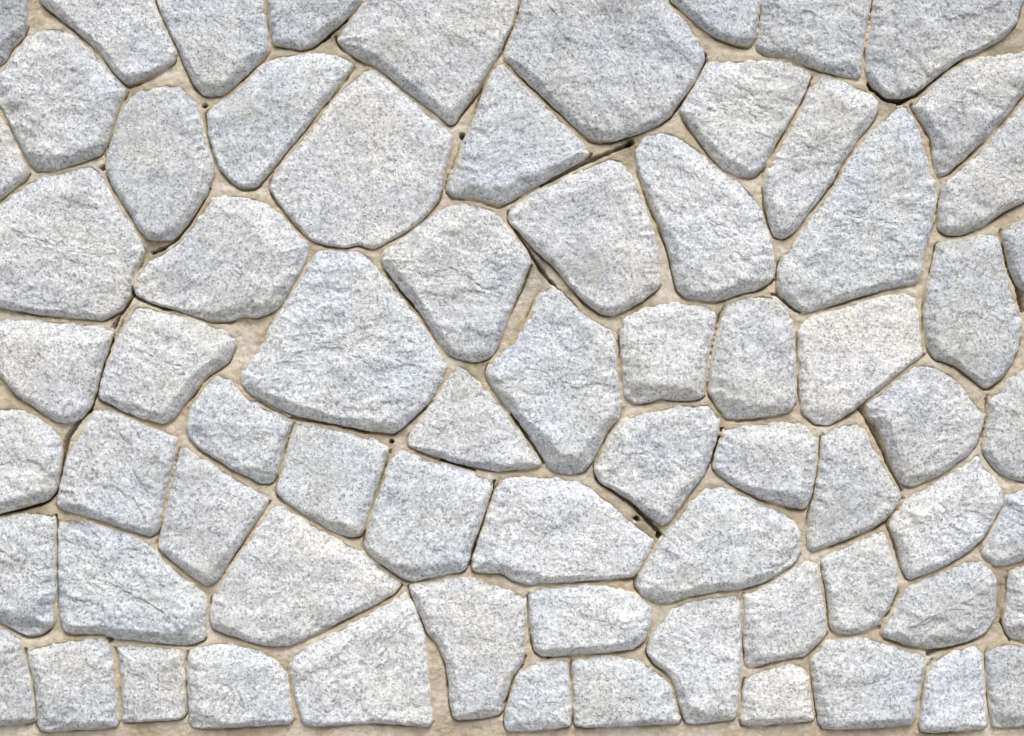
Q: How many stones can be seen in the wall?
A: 71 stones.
